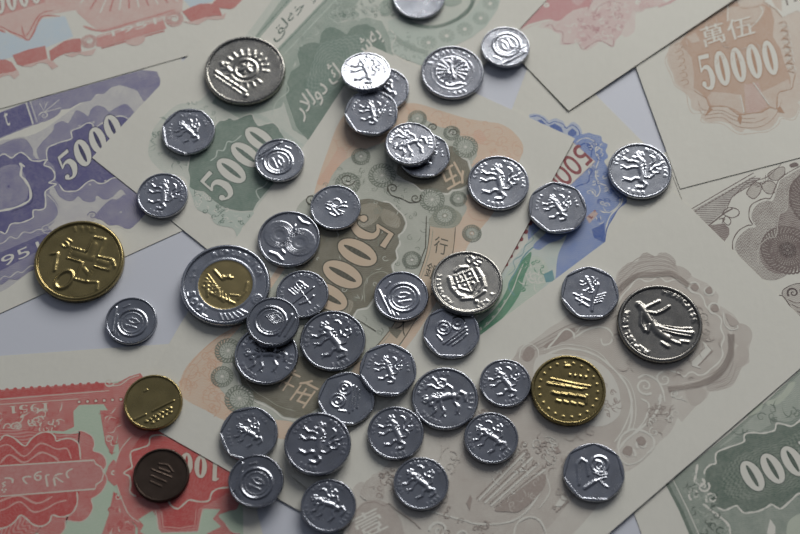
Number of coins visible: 44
